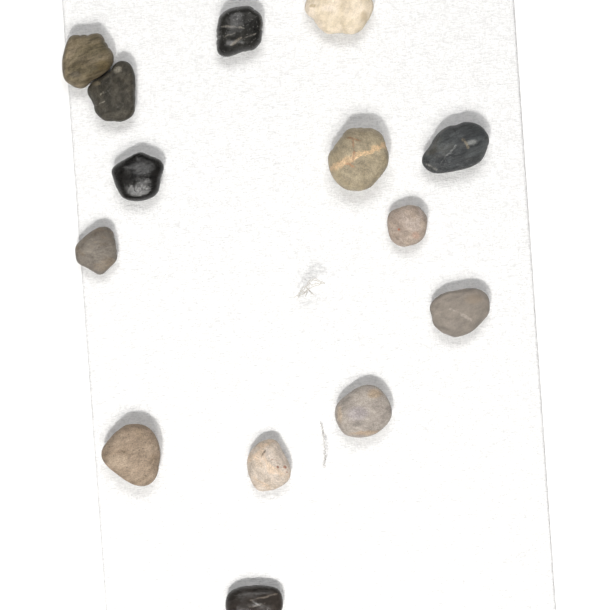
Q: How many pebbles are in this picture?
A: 14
